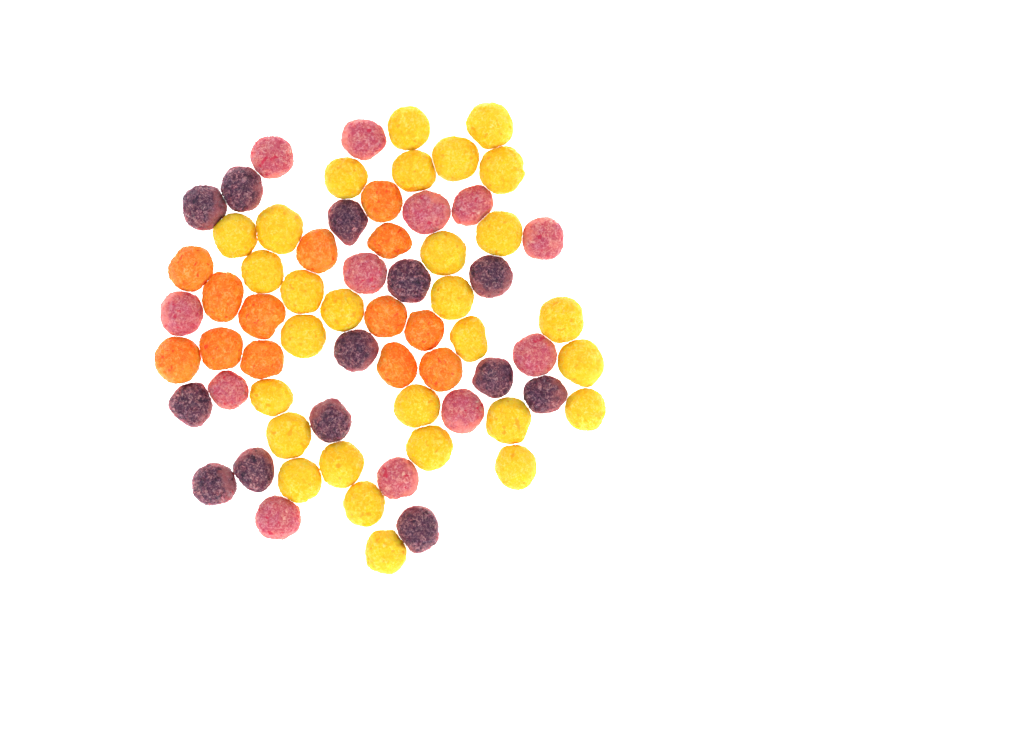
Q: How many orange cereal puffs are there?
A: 13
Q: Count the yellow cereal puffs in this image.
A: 29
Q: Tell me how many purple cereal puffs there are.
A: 13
